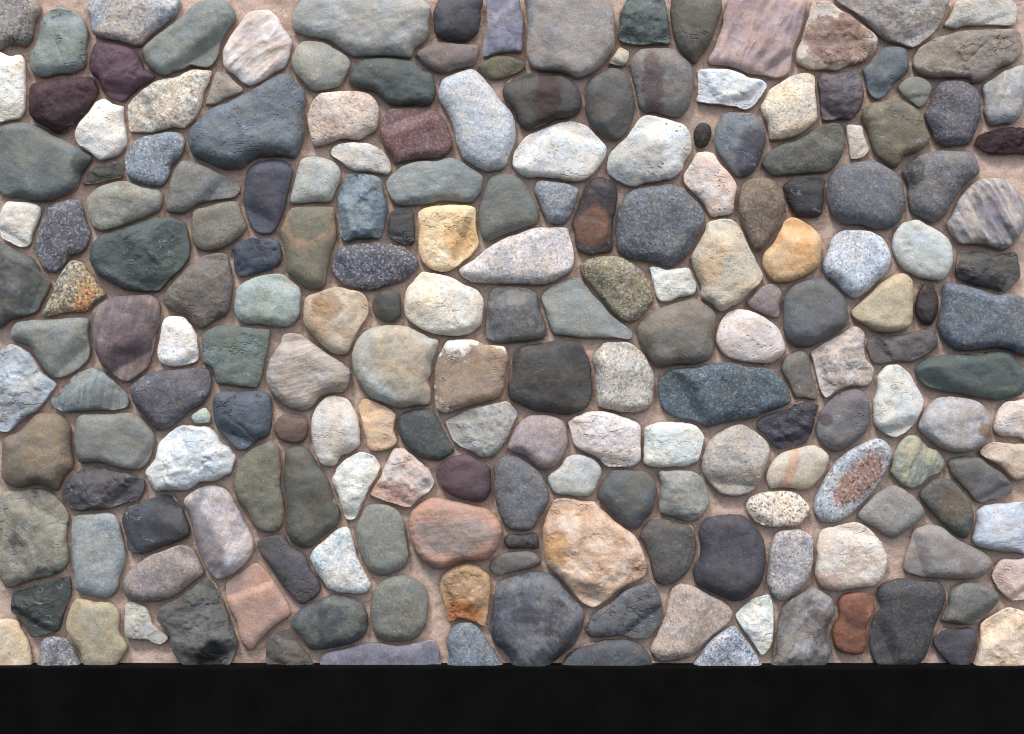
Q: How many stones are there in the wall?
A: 200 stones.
